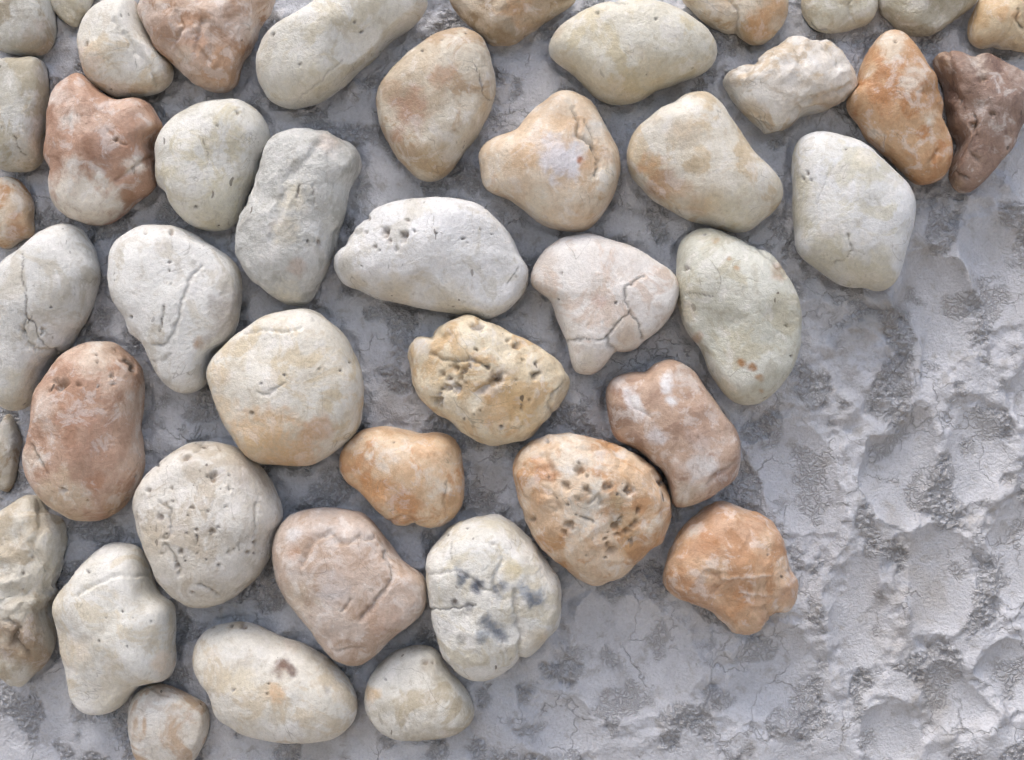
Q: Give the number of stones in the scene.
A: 44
